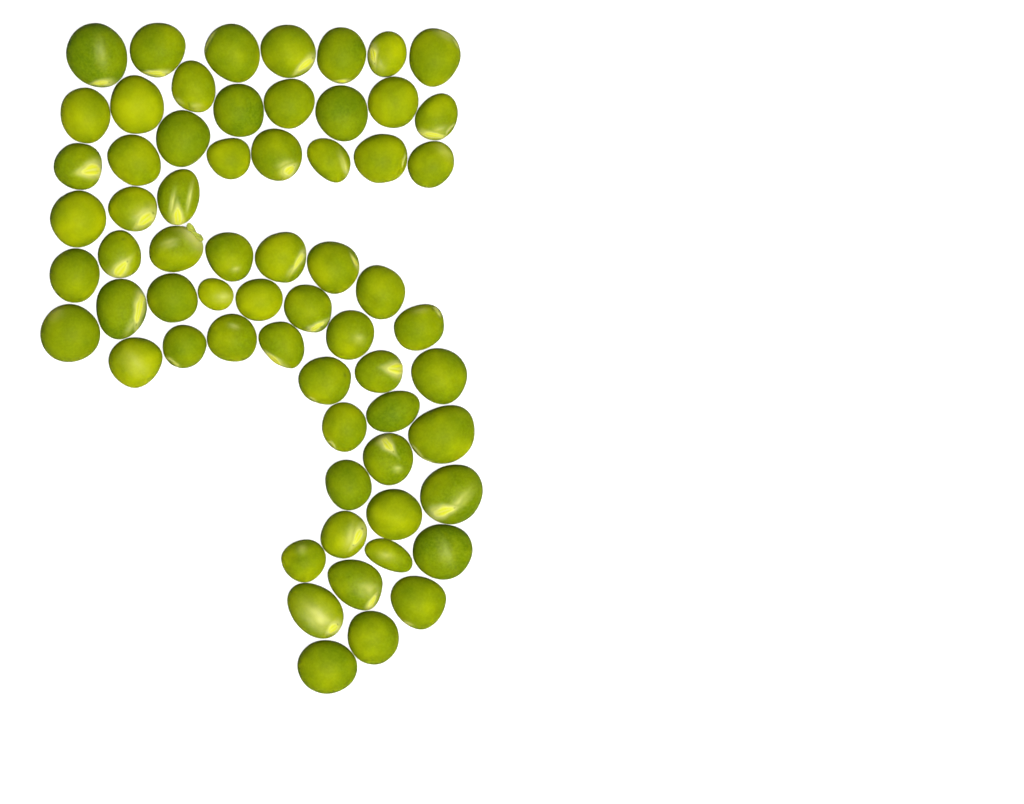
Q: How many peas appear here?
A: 64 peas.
